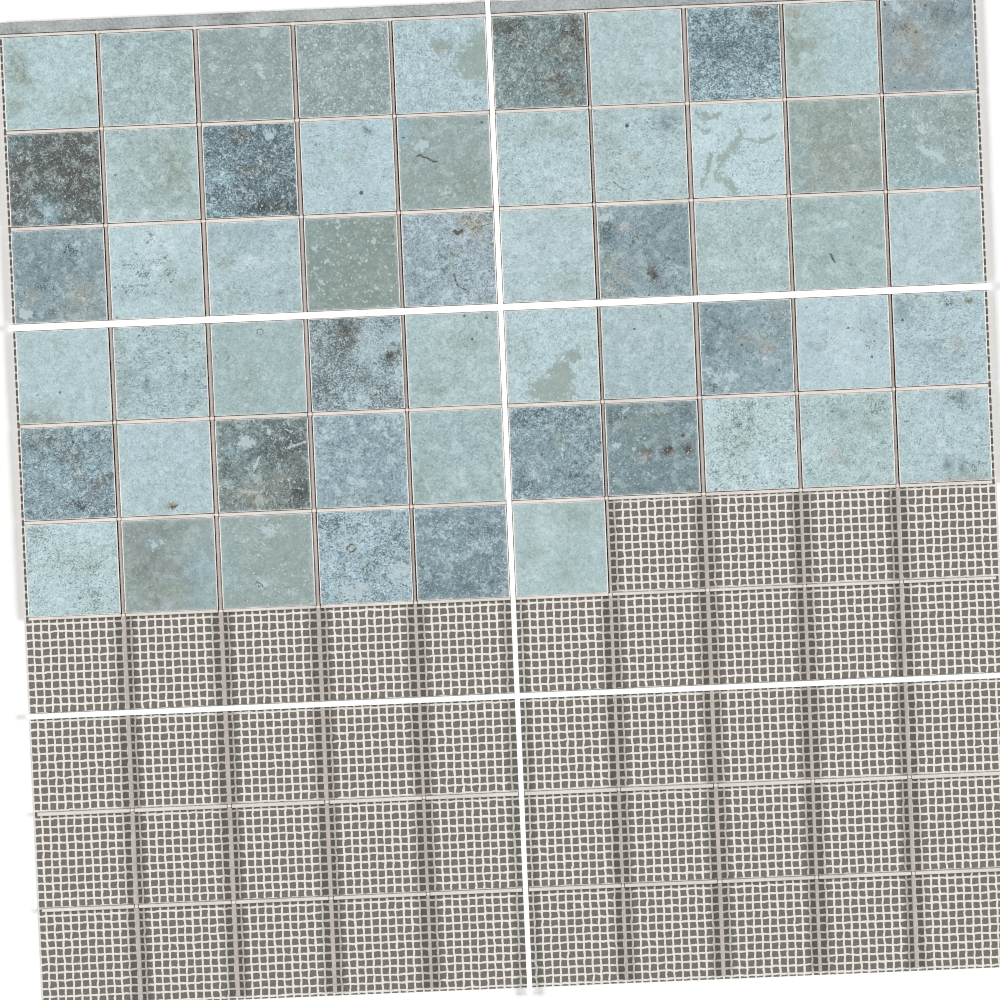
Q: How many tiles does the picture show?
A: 56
